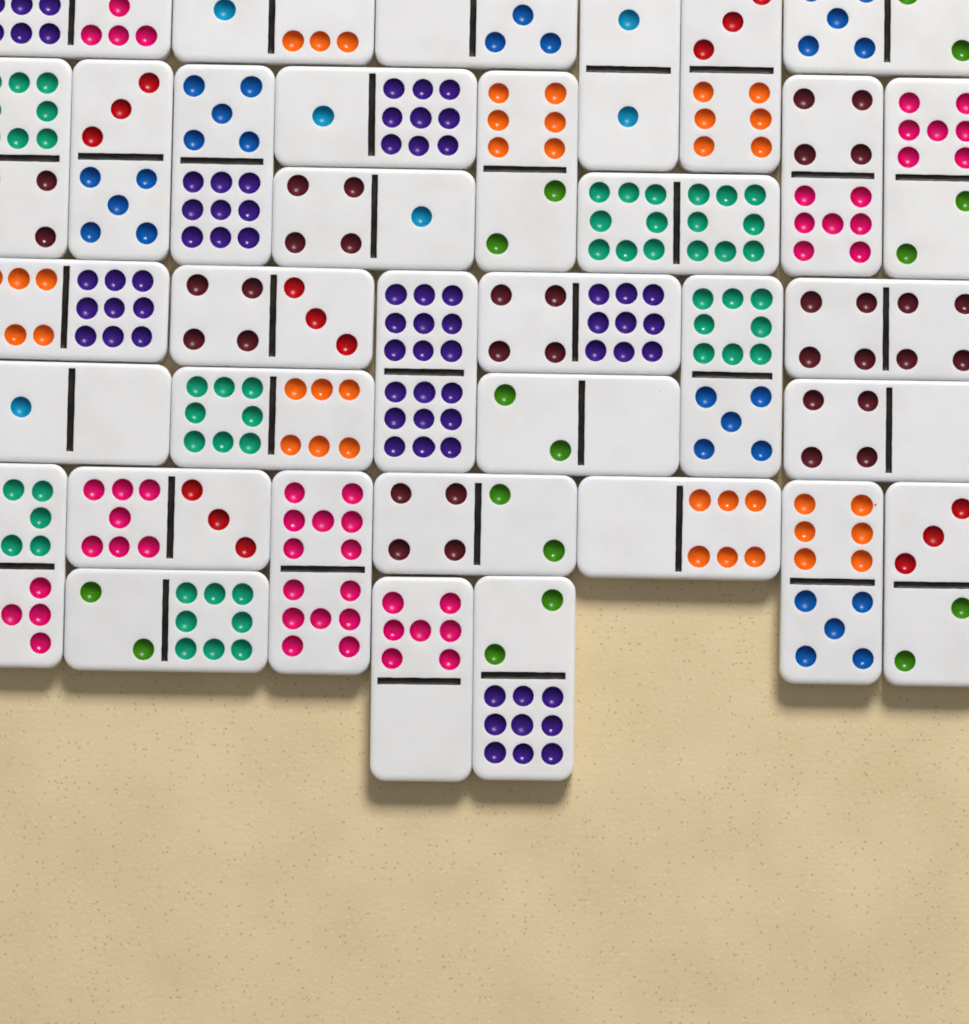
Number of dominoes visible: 35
